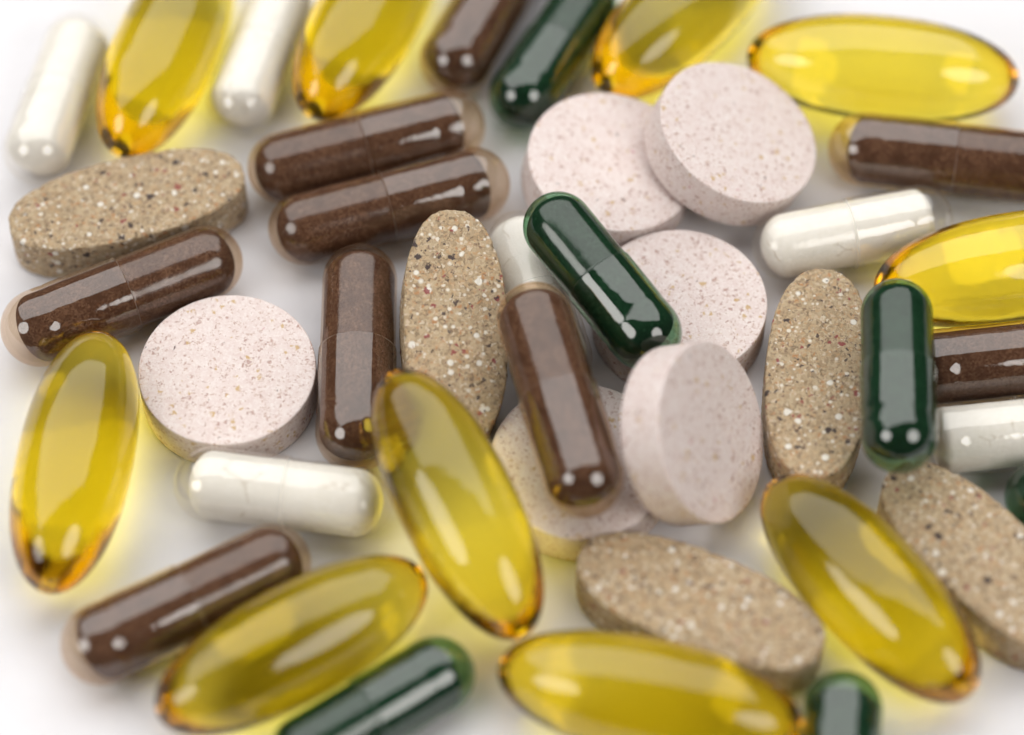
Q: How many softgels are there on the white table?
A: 10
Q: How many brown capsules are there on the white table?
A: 9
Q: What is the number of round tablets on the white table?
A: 6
